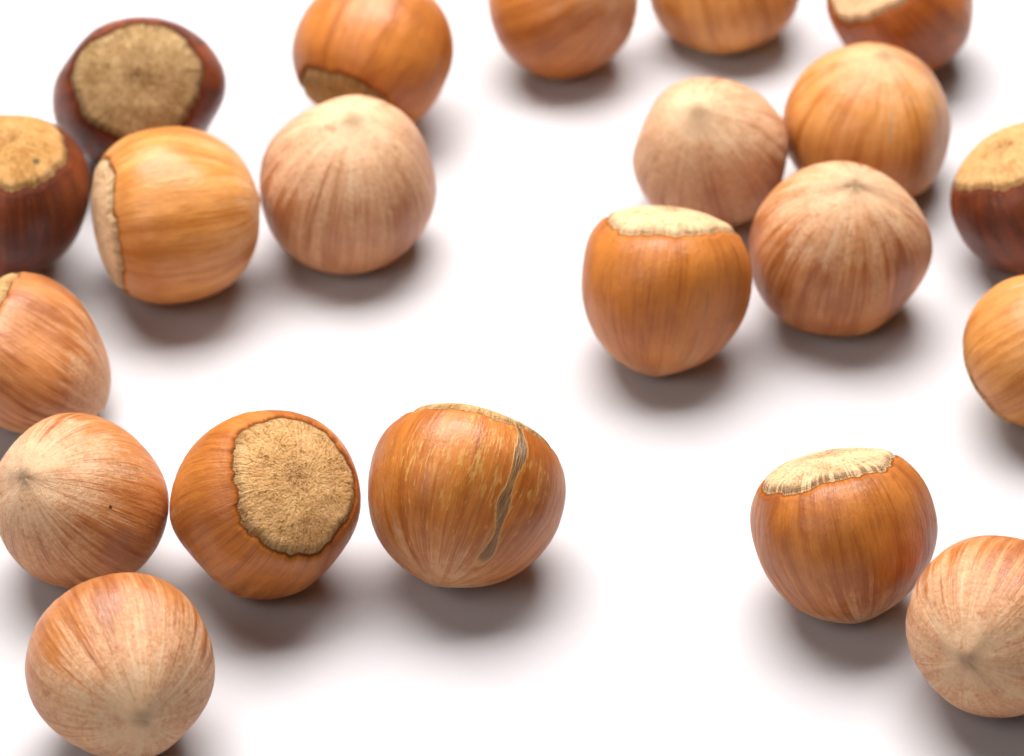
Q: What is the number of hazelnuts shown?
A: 21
